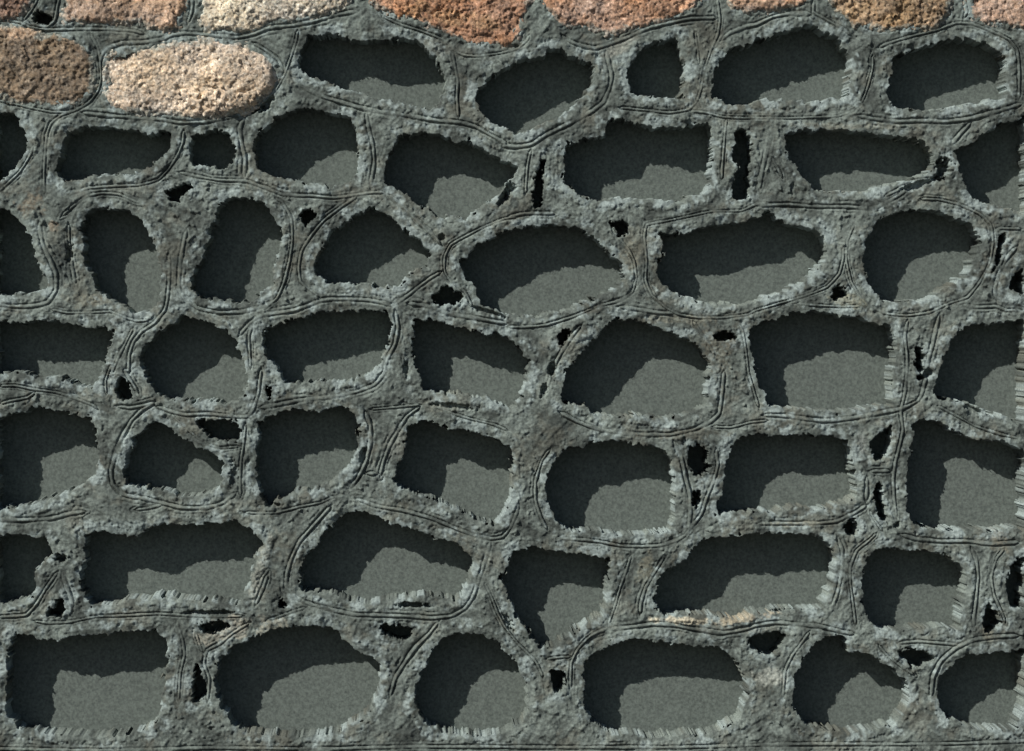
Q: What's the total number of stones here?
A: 10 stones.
